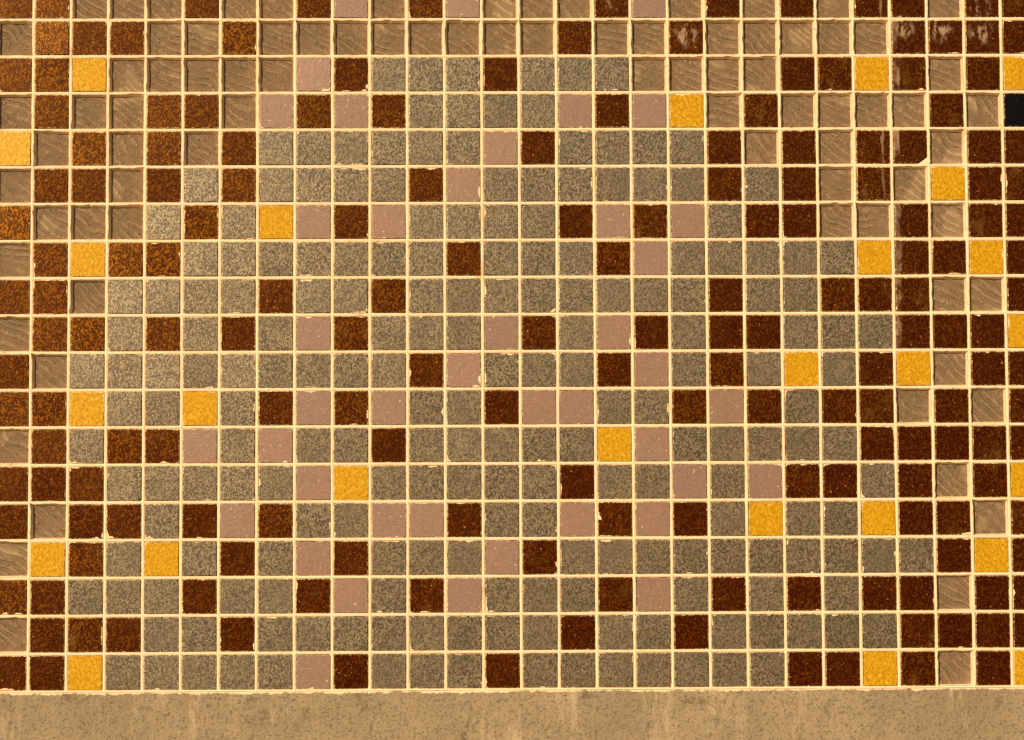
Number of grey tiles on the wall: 200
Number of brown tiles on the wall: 179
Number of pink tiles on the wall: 42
